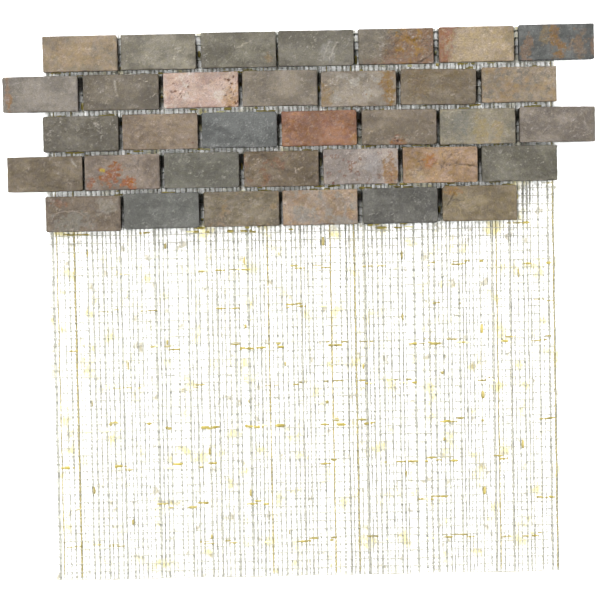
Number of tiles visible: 34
